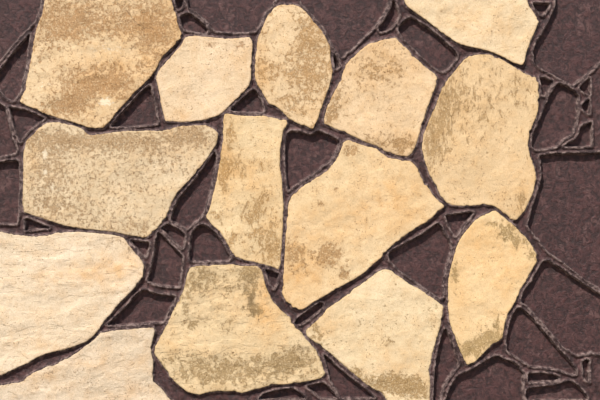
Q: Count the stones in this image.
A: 14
